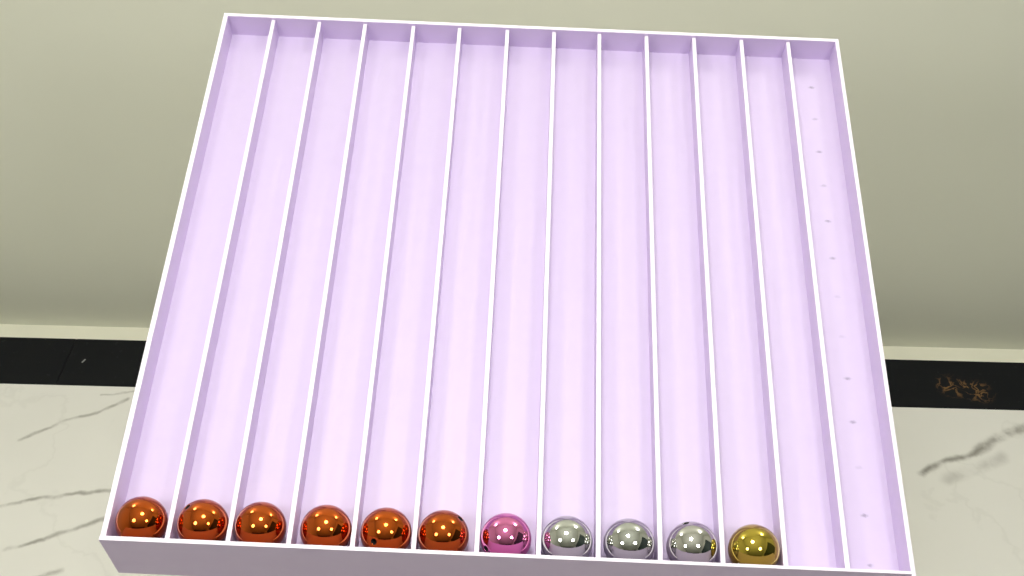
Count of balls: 11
